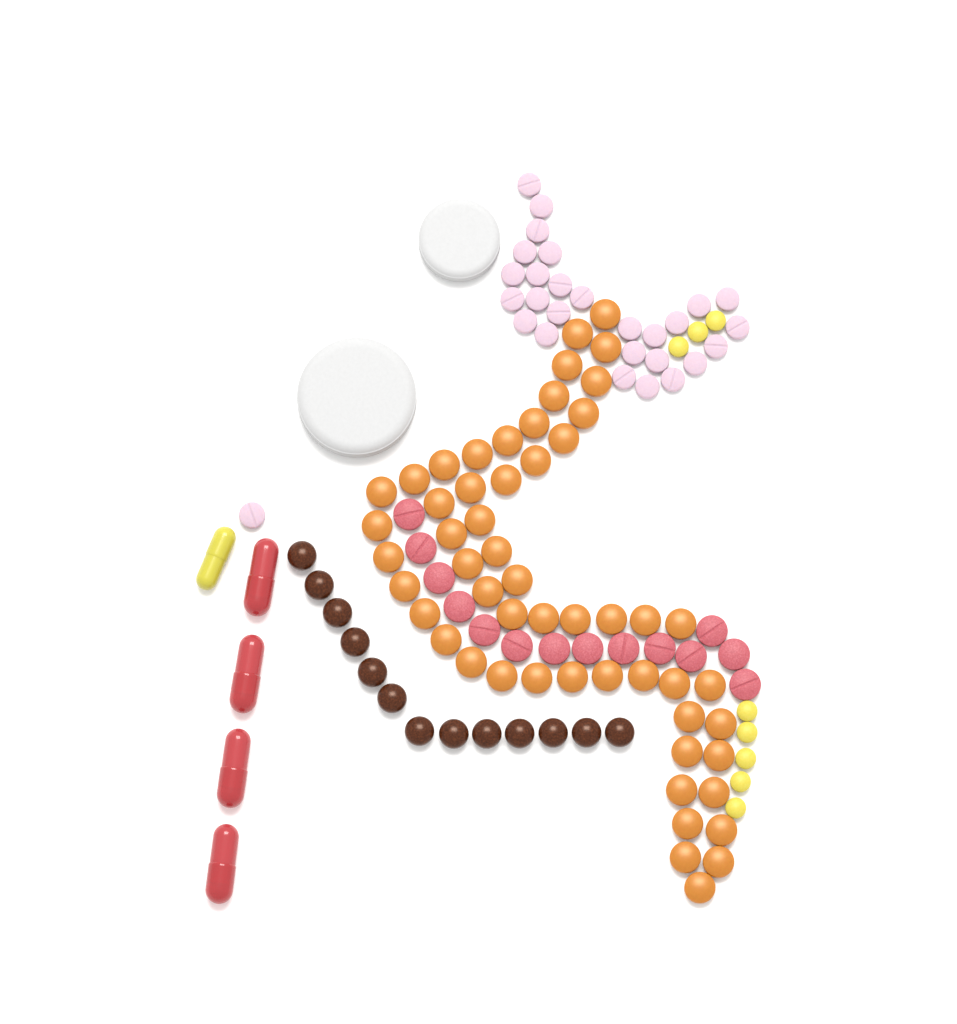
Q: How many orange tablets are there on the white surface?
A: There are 54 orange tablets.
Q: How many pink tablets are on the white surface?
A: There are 28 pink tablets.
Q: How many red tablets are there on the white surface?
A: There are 14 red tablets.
